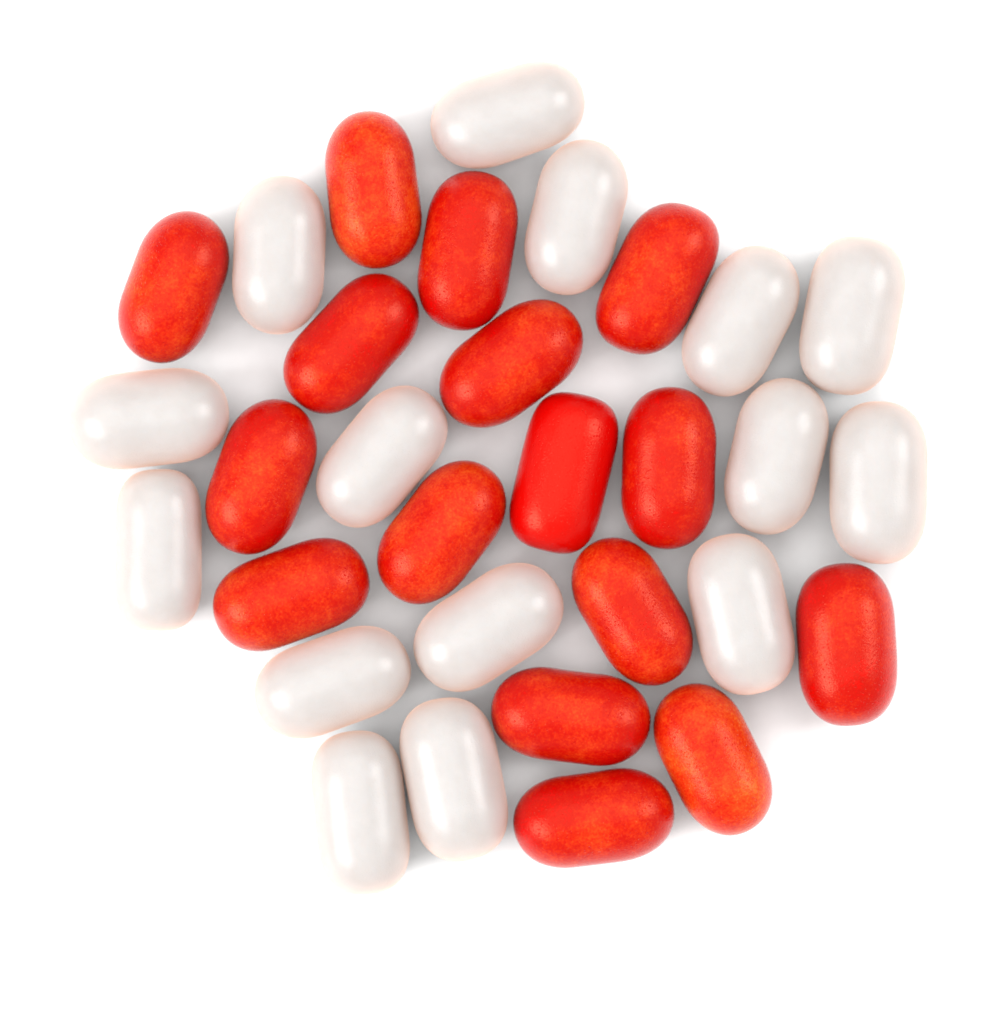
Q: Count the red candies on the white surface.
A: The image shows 16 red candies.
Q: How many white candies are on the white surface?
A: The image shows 15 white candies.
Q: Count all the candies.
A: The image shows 31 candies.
